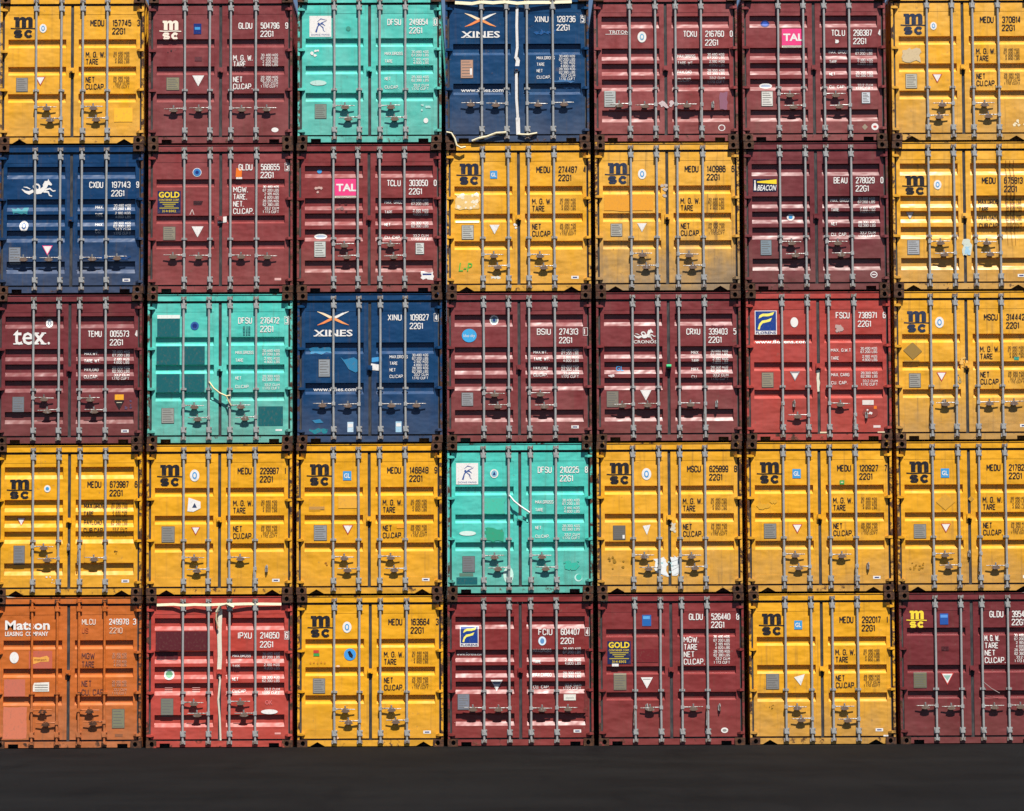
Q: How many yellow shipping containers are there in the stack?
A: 14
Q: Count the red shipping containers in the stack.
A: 14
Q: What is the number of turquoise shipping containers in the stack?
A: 3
